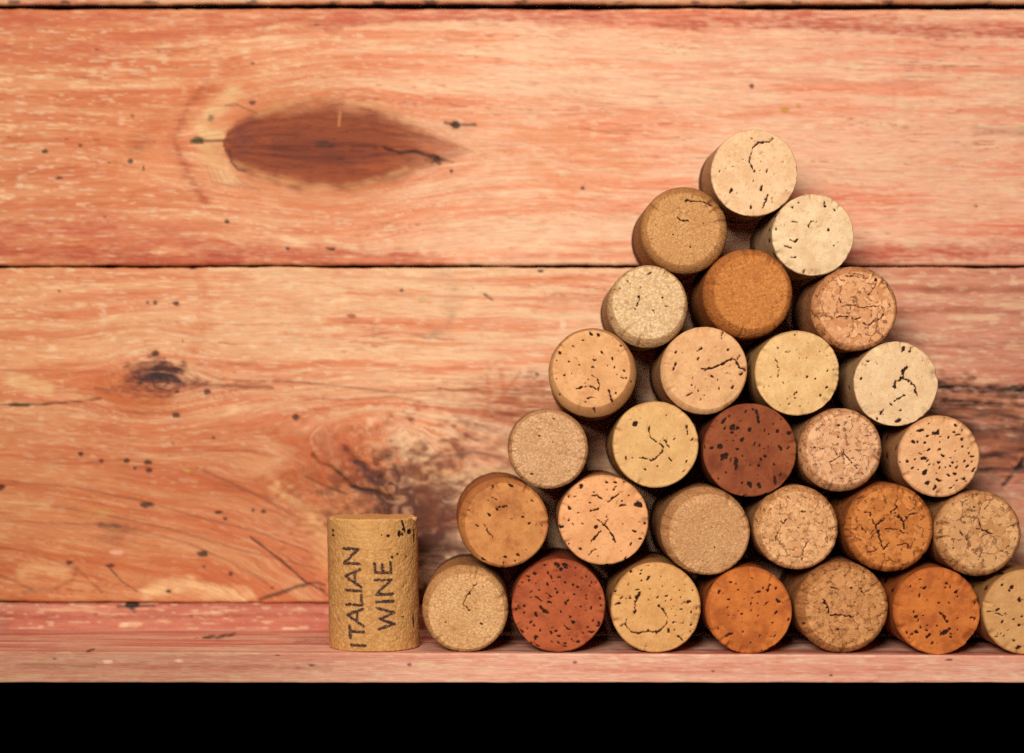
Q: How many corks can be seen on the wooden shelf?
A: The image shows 29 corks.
